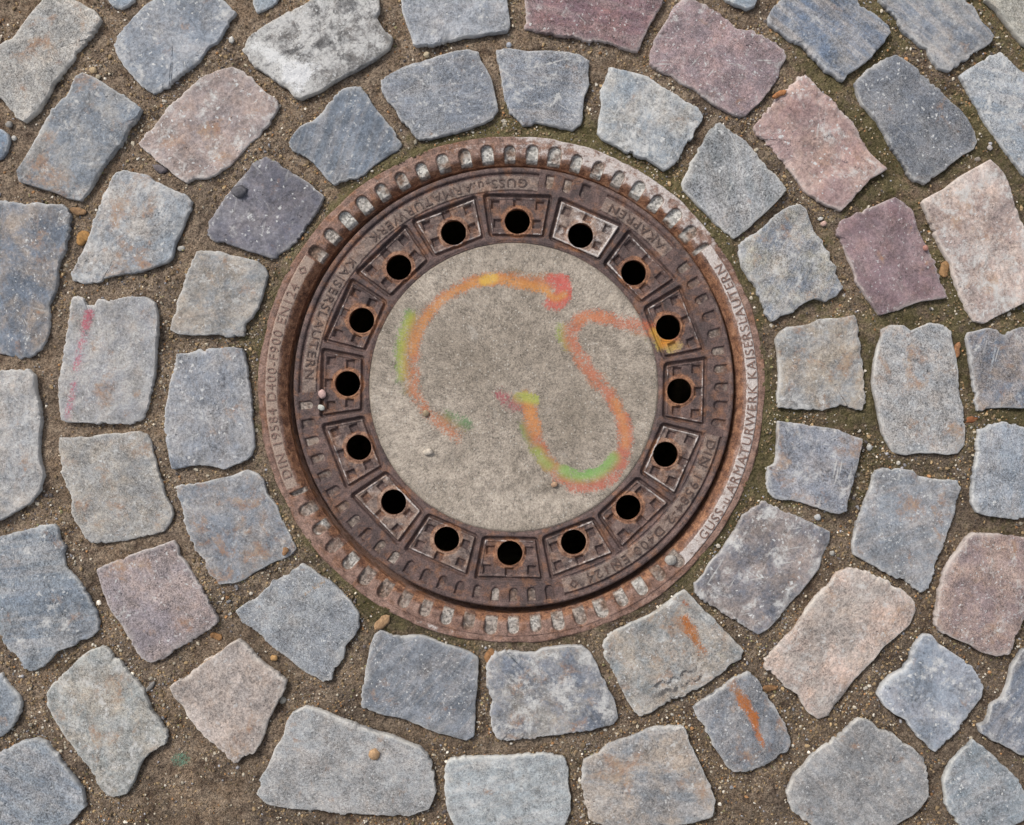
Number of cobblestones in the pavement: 62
